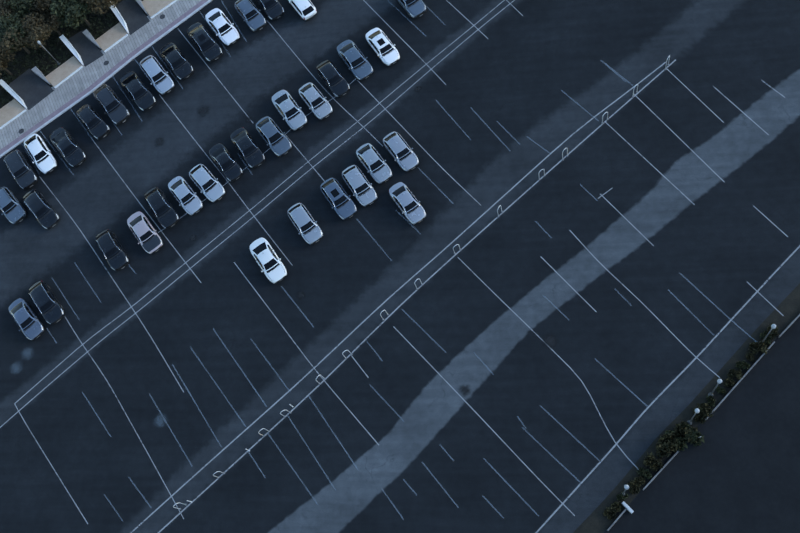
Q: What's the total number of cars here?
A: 38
